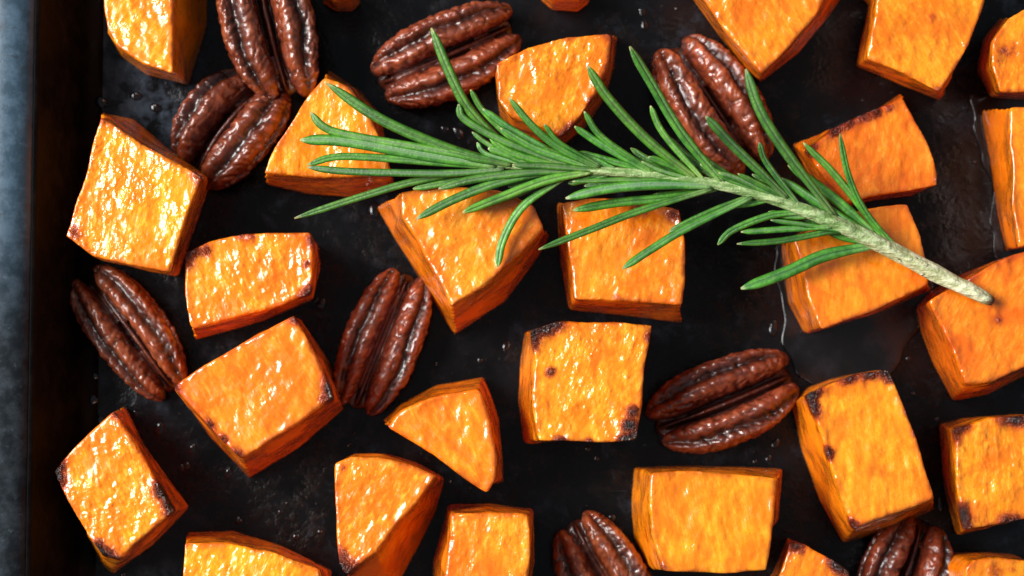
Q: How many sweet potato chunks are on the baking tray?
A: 28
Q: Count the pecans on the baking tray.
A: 9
